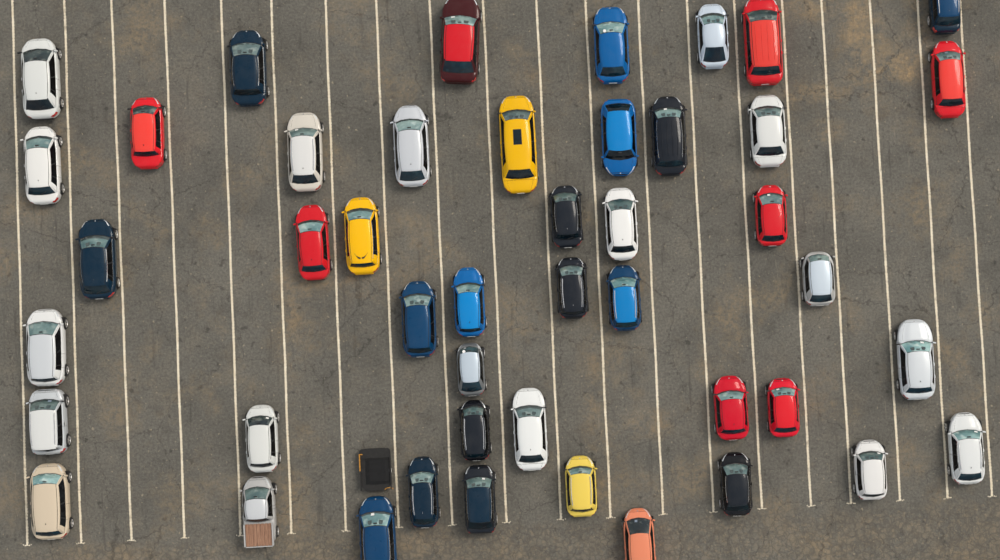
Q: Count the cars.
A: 46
